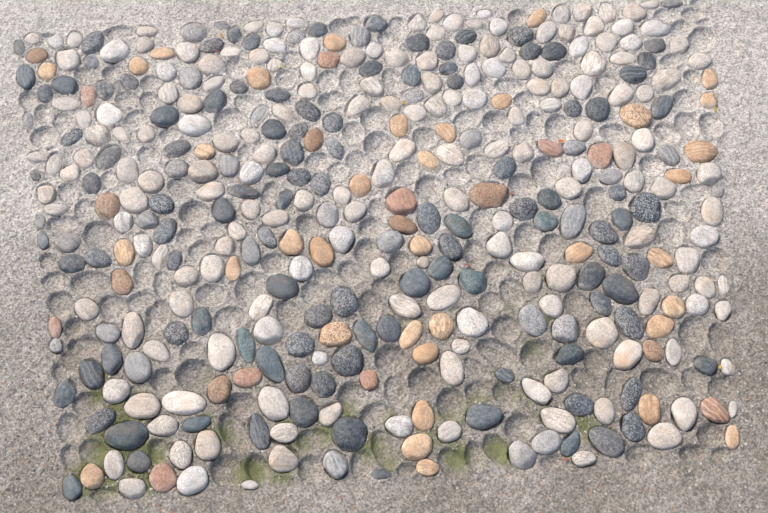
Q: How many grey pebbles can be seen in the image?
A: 27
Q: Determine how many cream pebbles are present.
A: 184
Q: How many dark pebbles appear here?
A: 117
